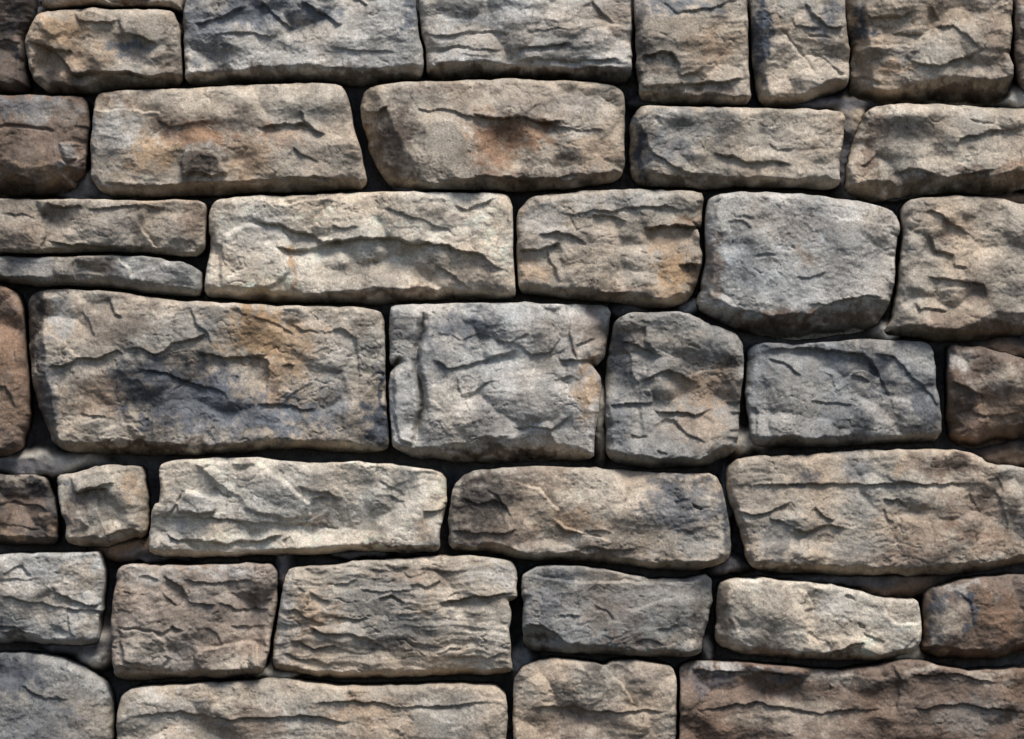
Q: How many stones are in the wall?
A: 41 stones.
